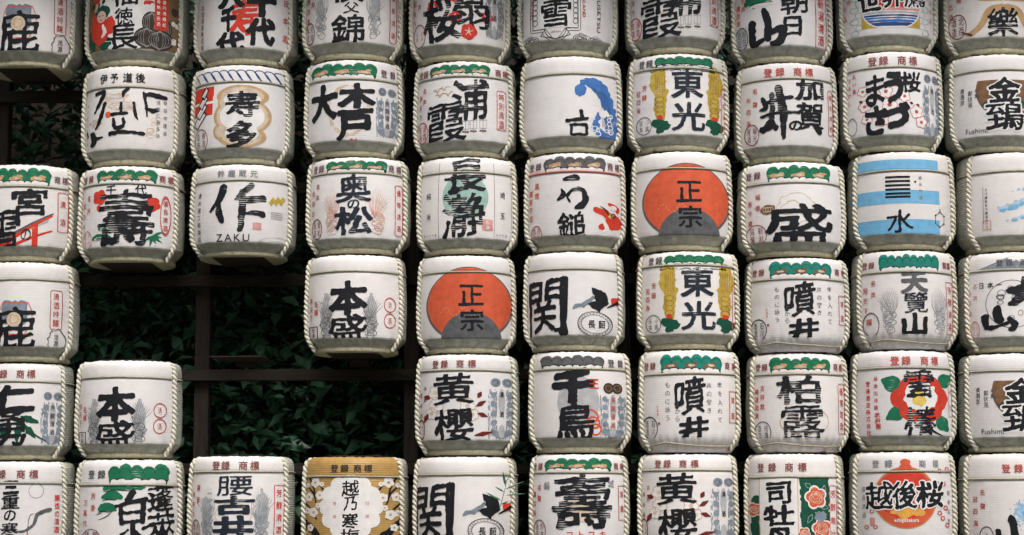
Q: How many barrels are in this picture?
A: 55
